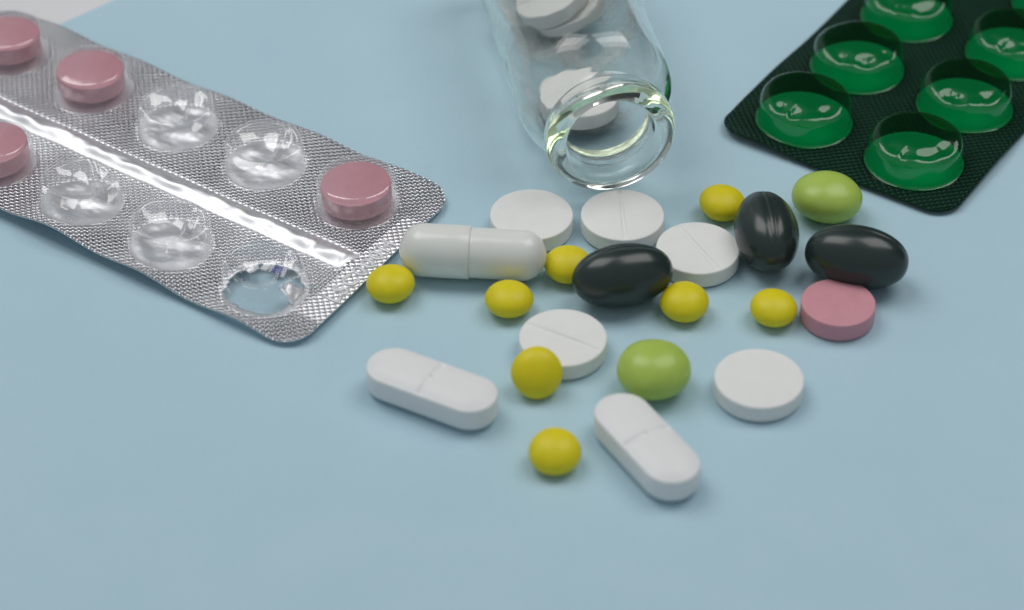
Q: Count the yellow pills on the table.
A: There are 8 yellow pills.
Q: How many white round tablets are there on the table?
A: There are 8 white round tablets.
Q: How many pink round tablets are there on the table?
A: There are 5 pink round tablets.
